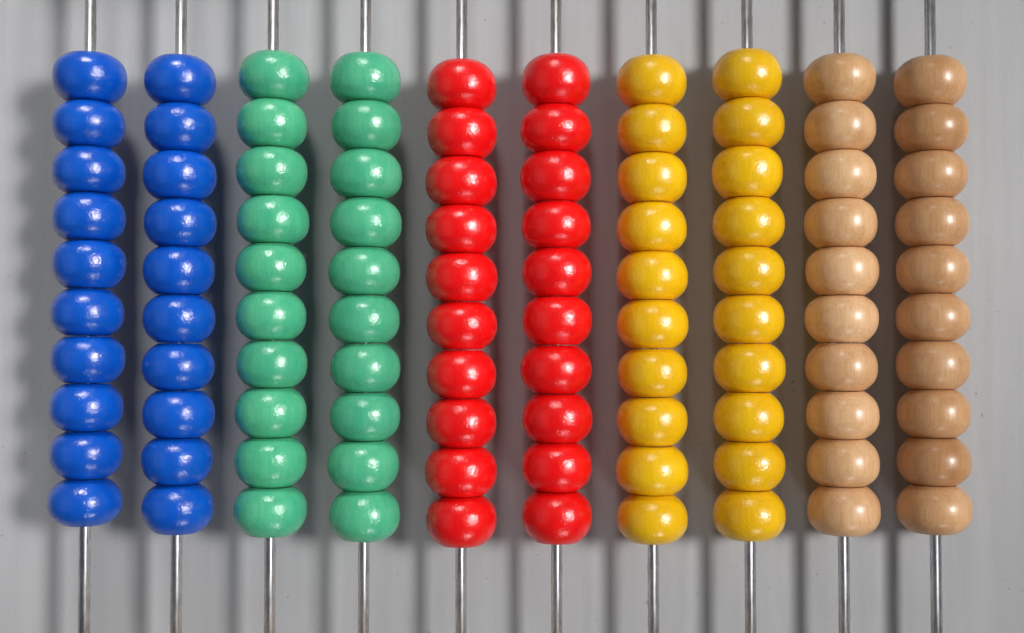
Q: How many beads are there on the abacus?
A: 100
